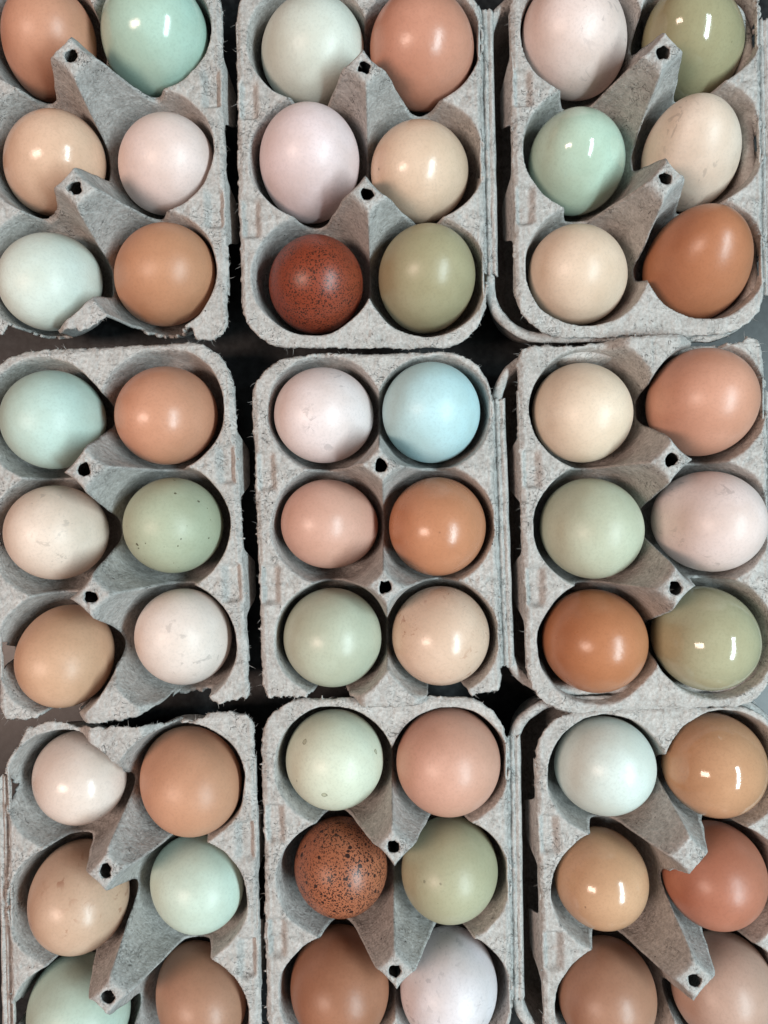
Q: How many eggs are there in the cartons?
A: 54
